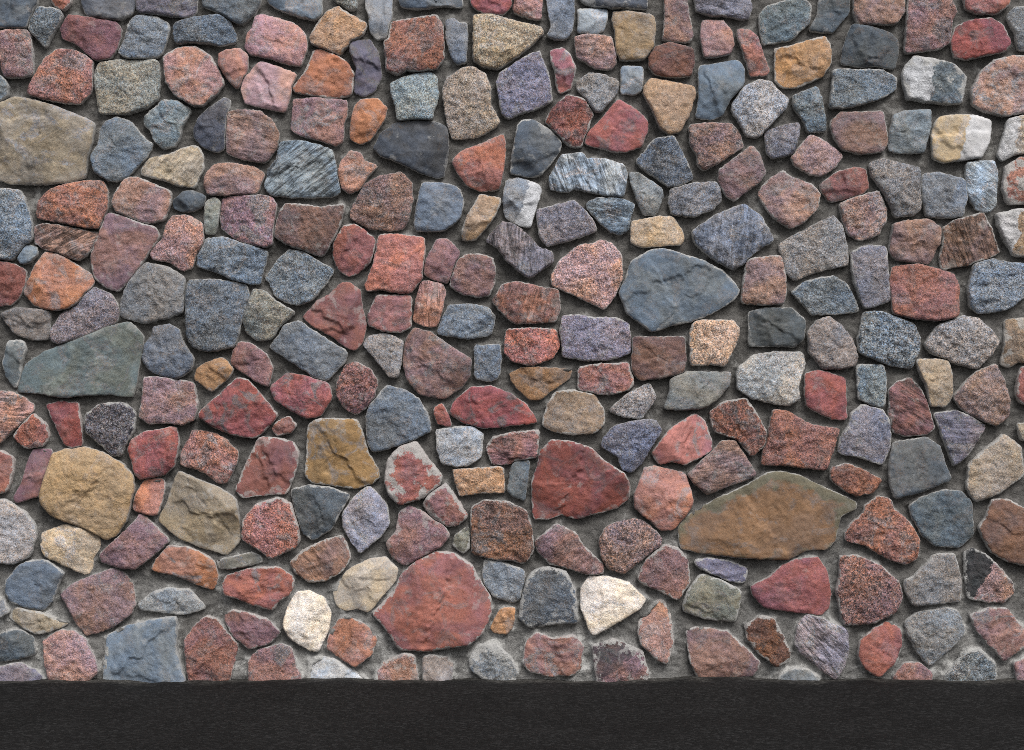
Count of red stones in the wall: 129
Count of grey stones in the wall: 117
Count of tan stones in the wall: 32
